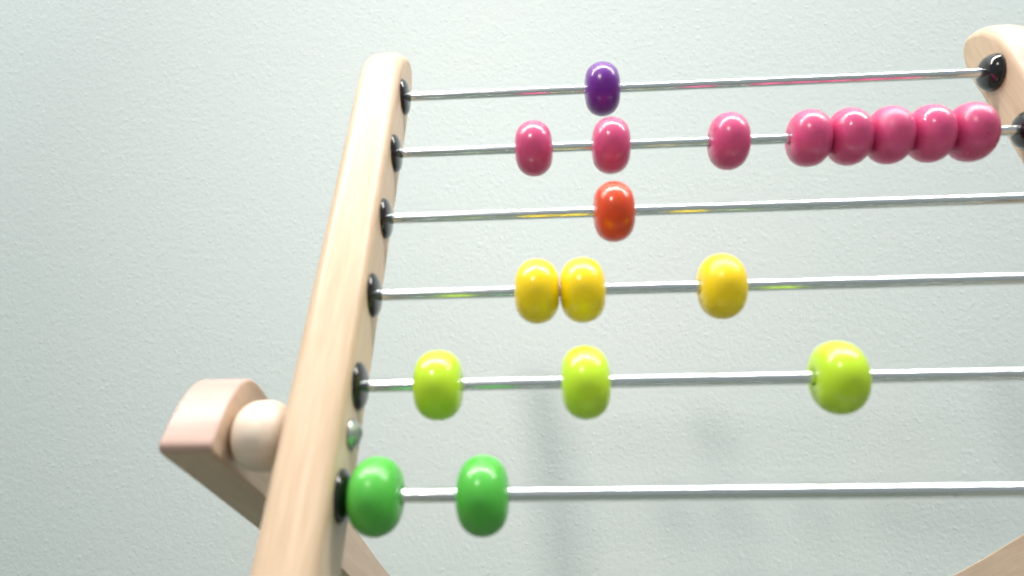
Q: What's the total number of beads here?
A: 18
